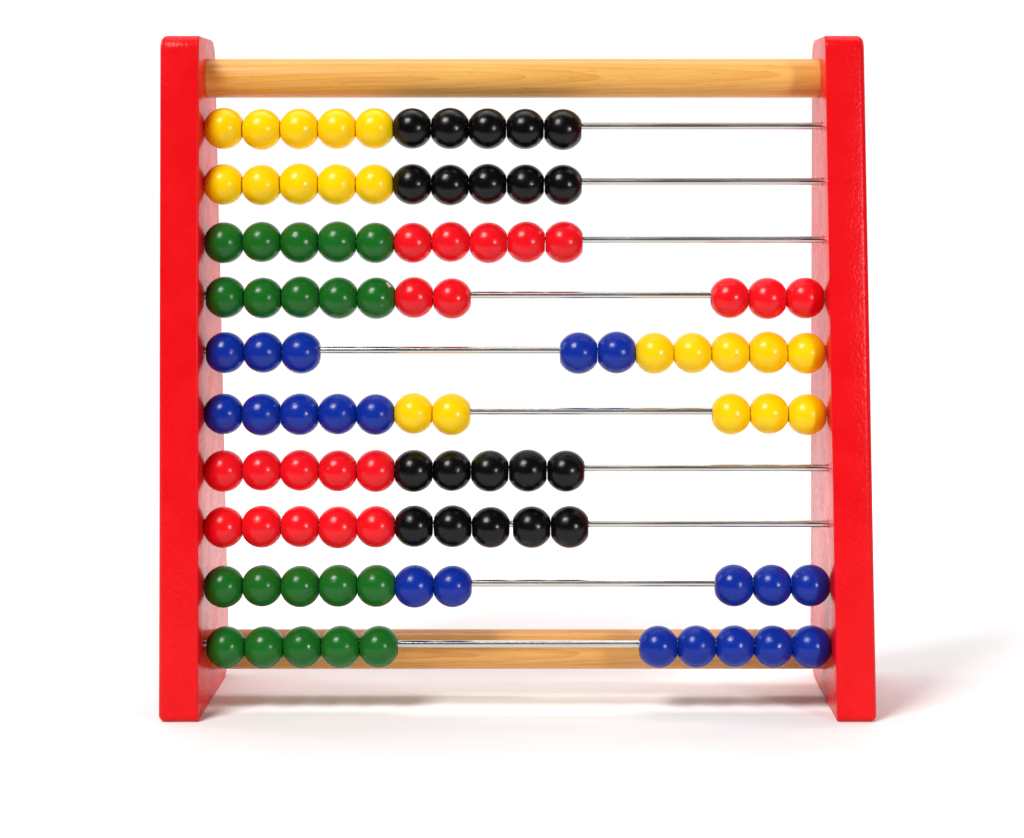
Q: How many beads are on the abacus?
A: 100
